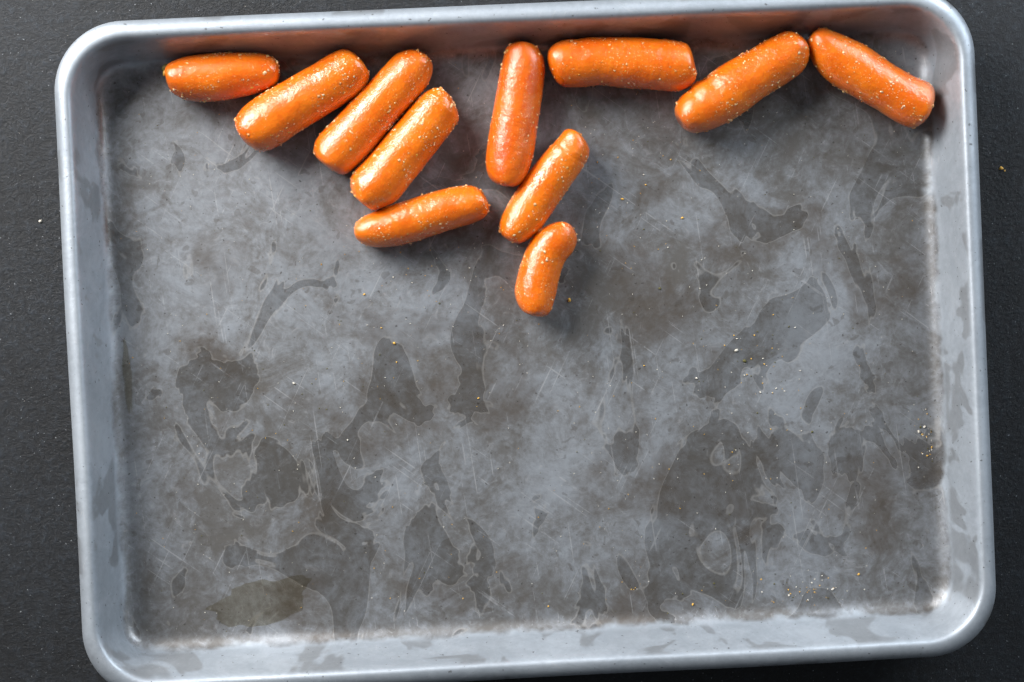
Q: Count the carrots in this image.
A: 11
